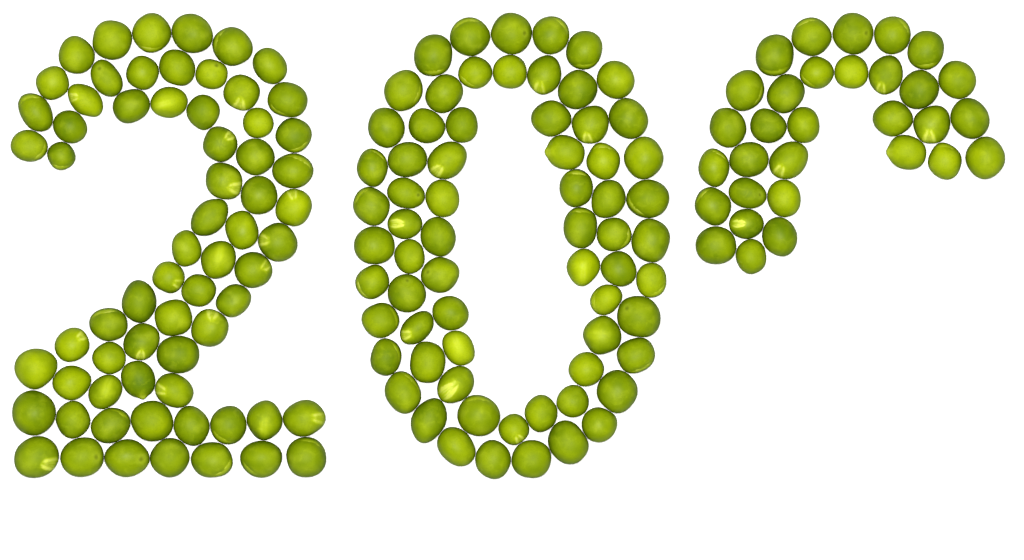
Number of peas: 164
